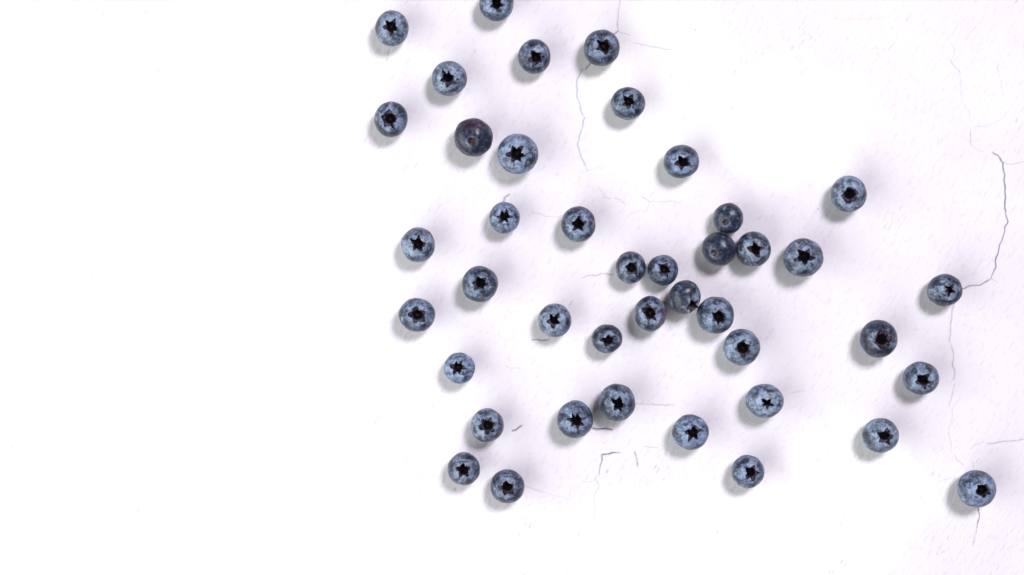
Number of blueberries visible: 42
